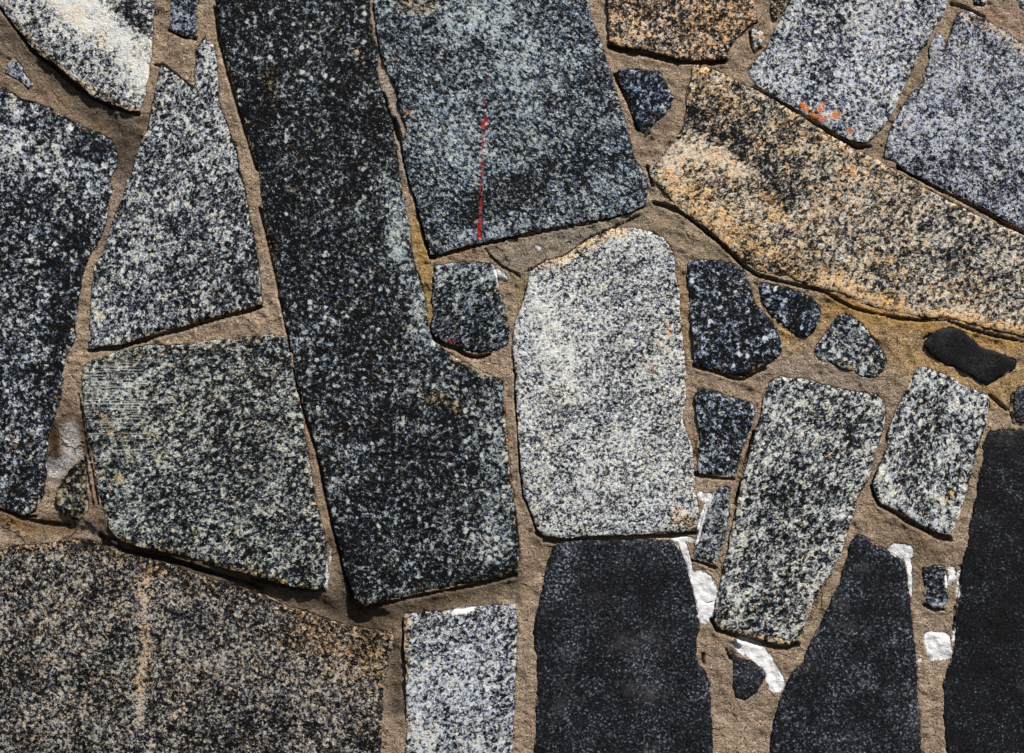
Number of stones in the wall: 36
